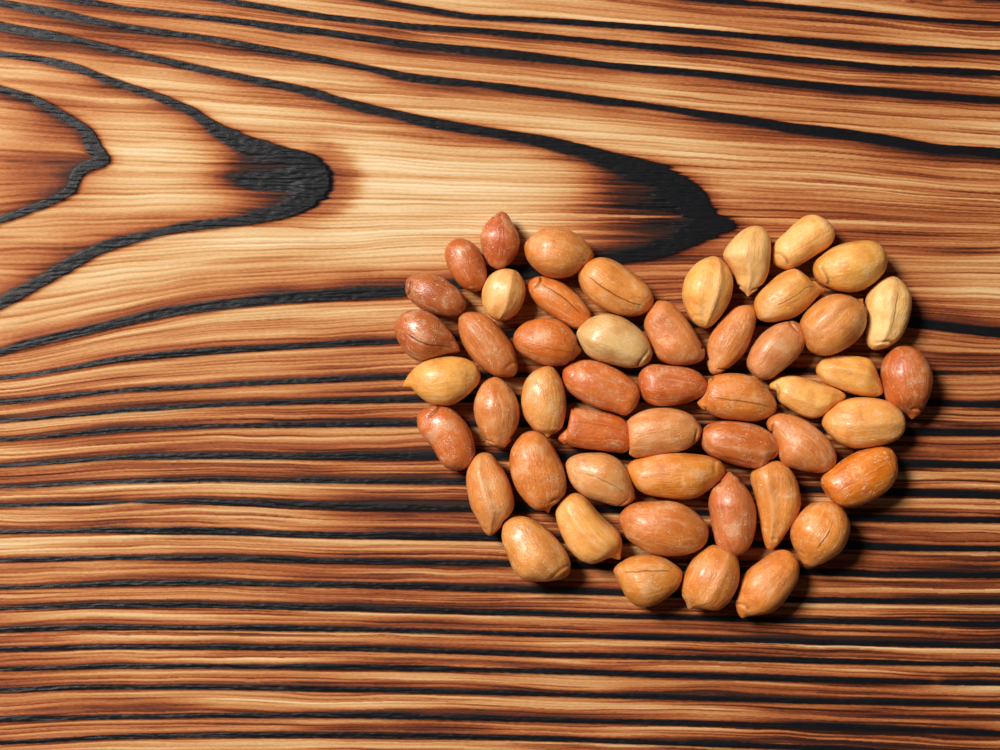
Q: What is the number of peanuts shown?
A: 50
